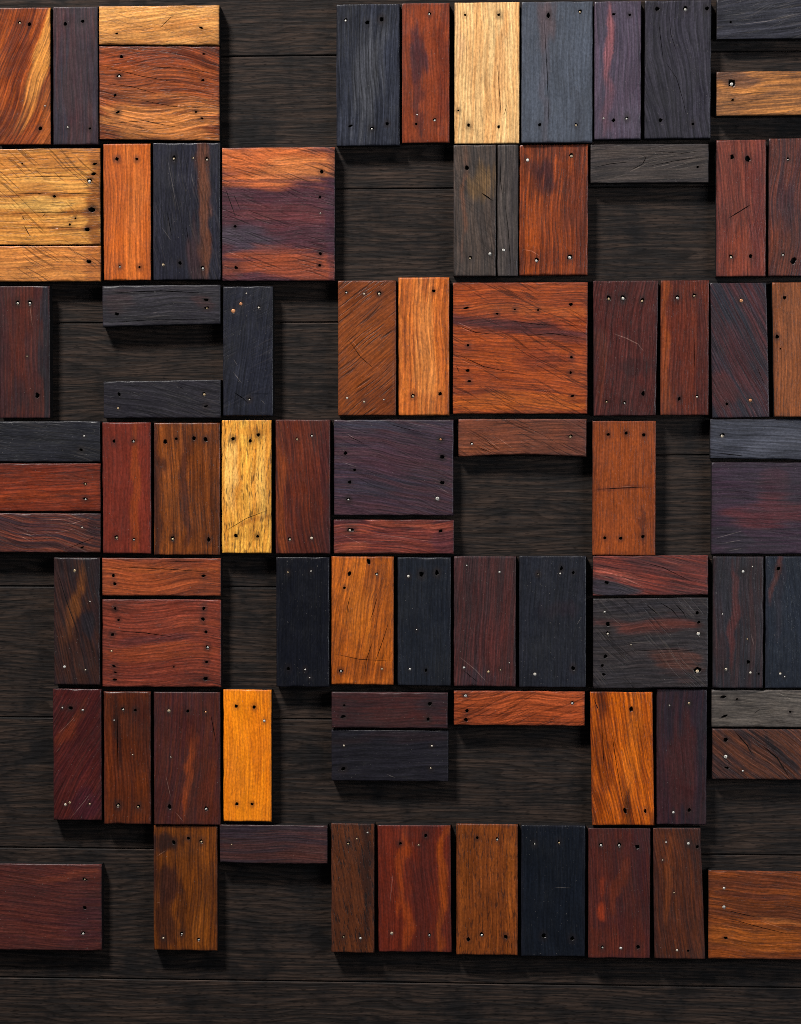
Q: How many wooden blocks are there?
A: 80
